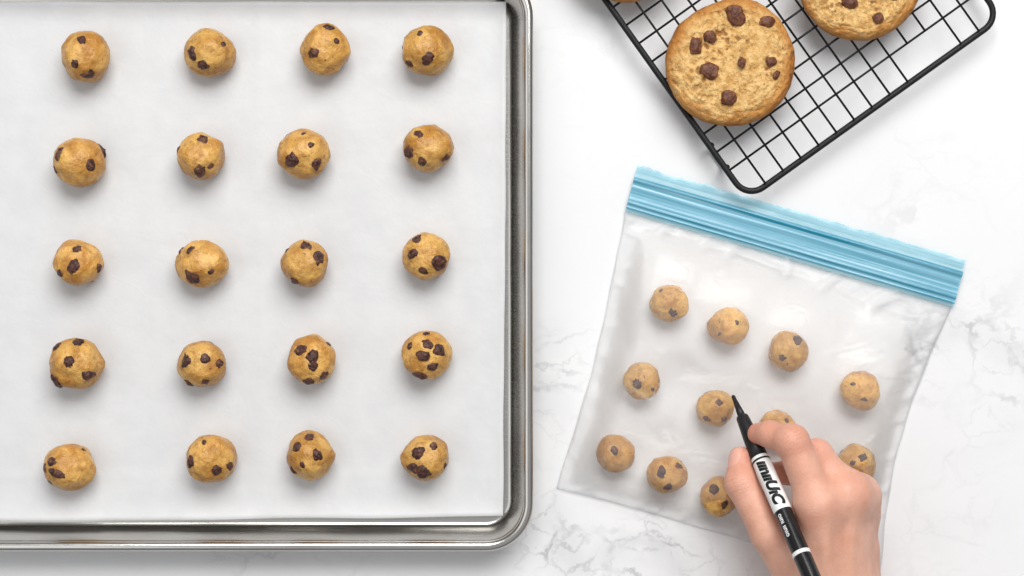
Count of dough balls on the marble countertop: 31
